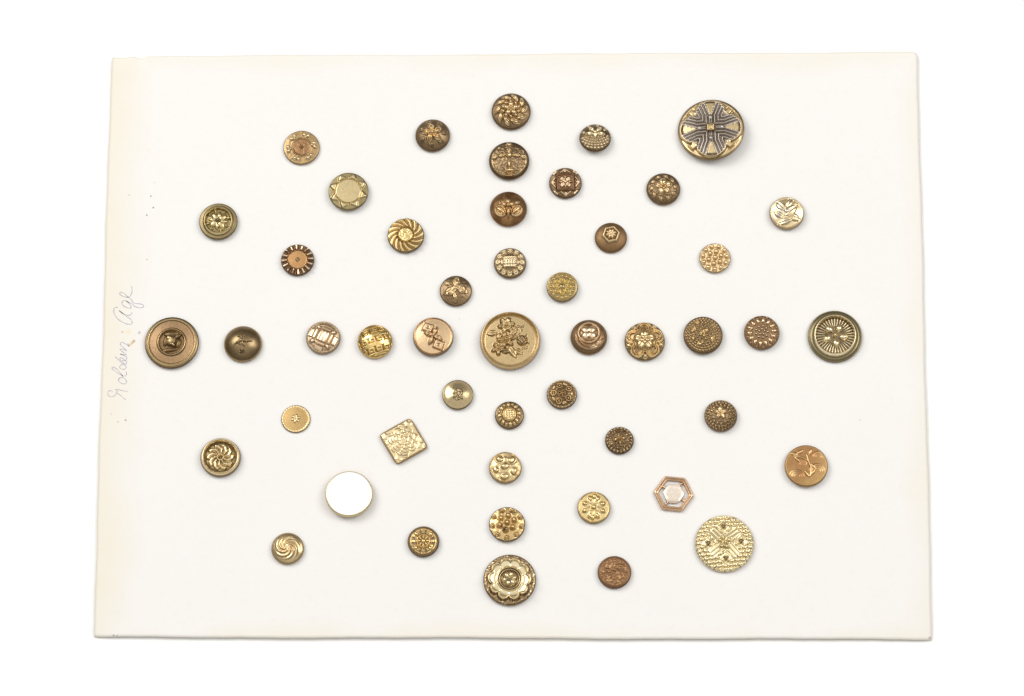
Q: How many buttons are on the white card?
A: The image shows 49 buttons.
